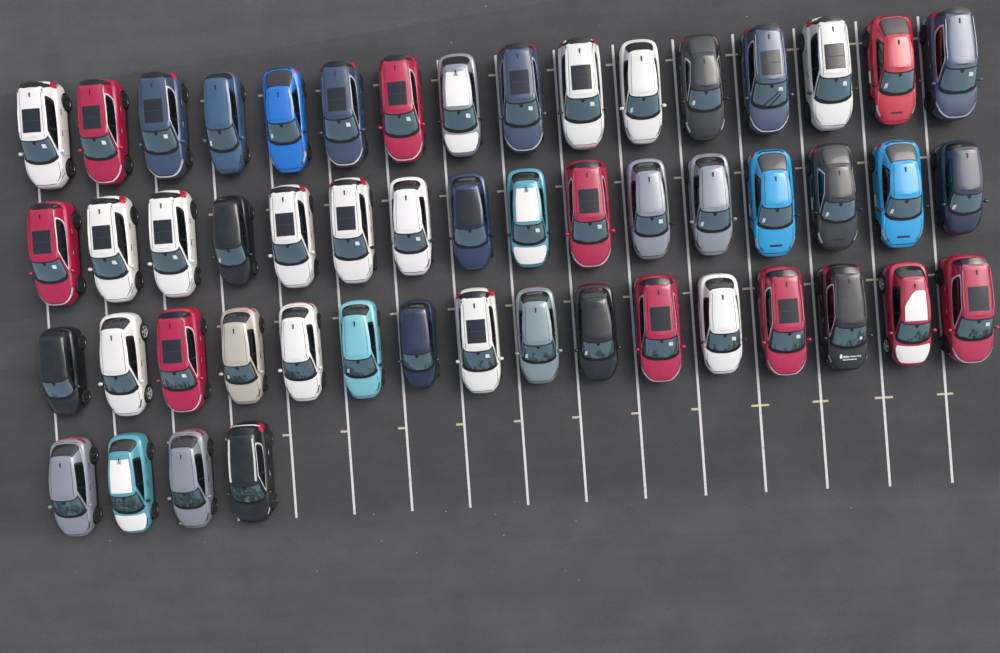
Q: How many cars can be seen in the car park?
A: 52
